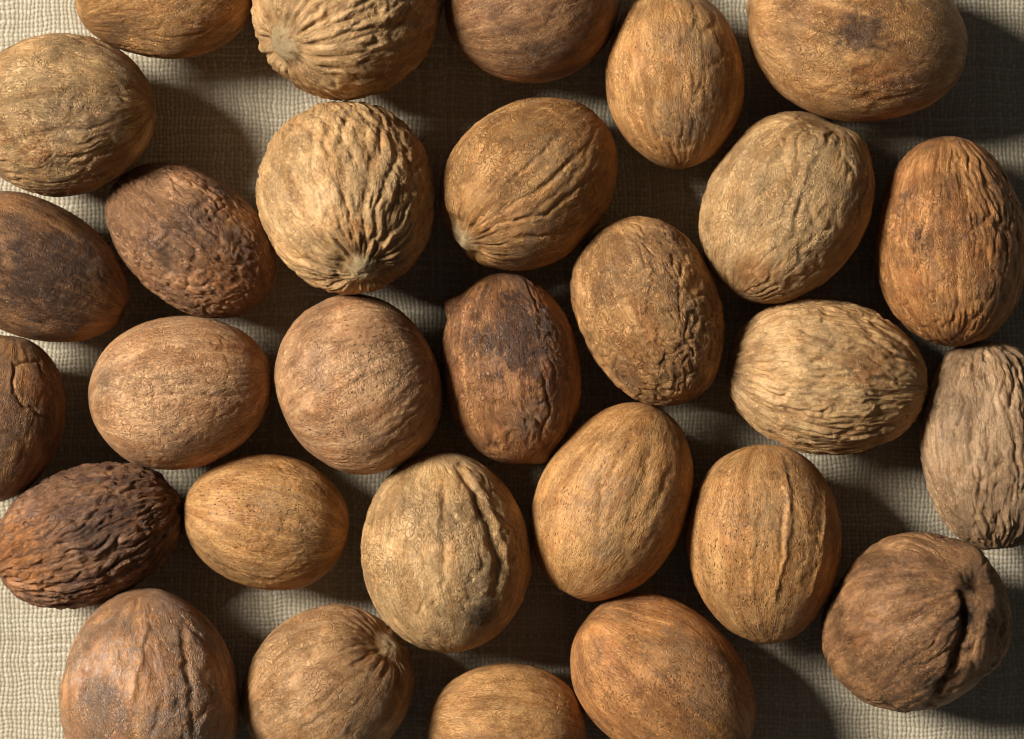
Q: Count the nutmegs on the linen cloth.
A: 29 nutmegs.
